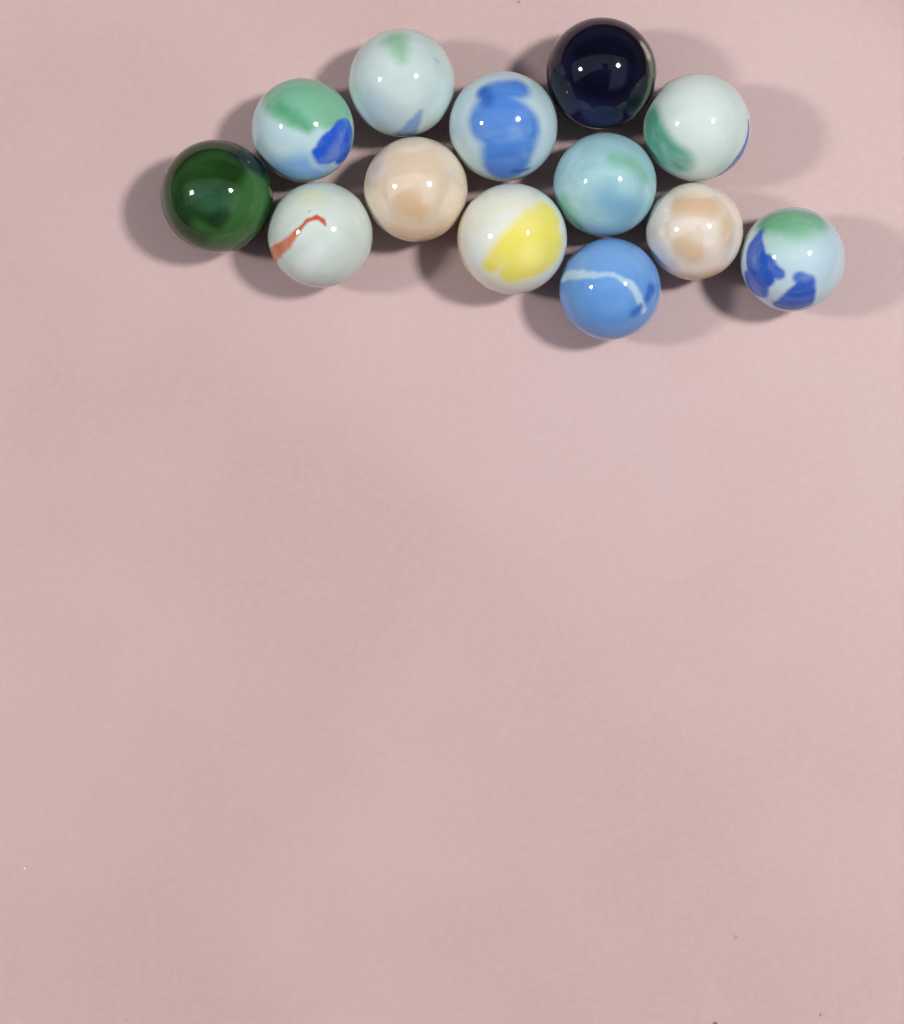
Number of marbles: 13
